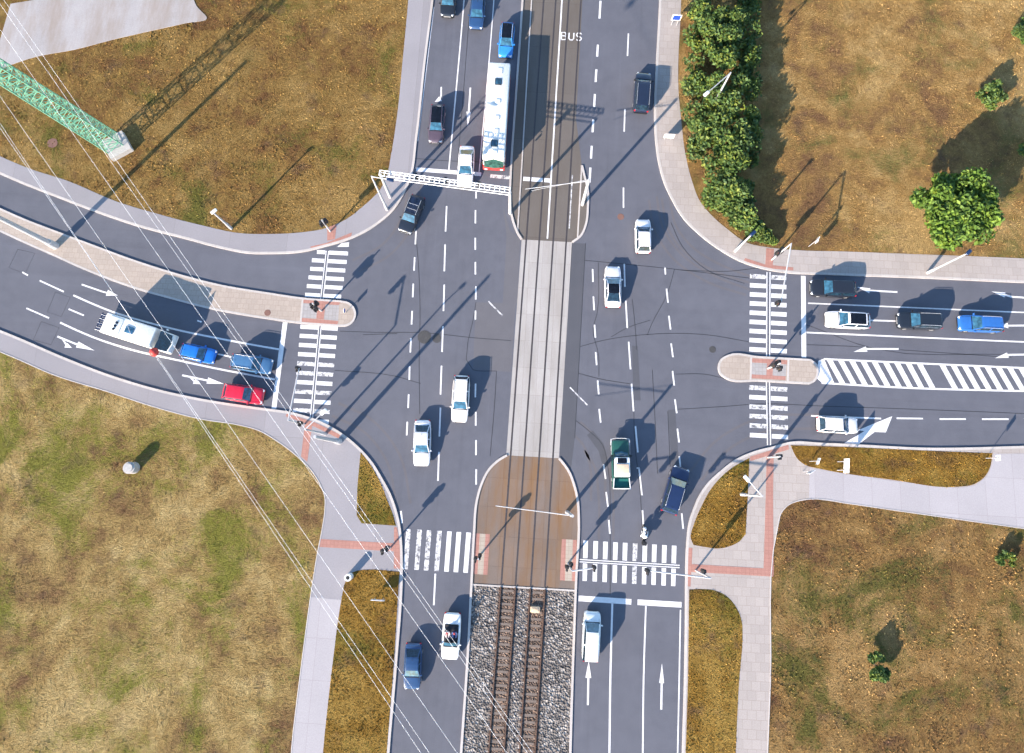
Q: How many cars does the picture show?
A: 23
